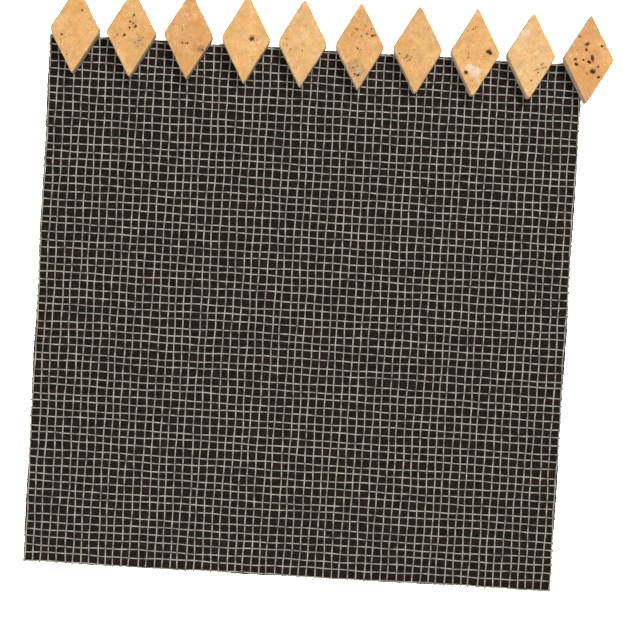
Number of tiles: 10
